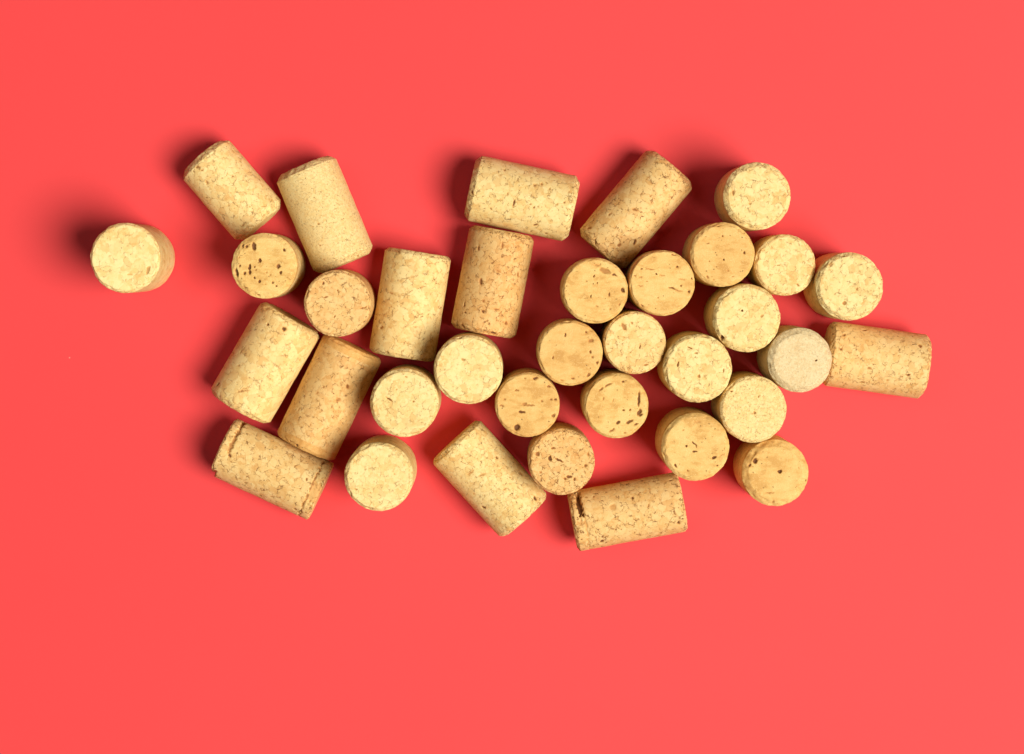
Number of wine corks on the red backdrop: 35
